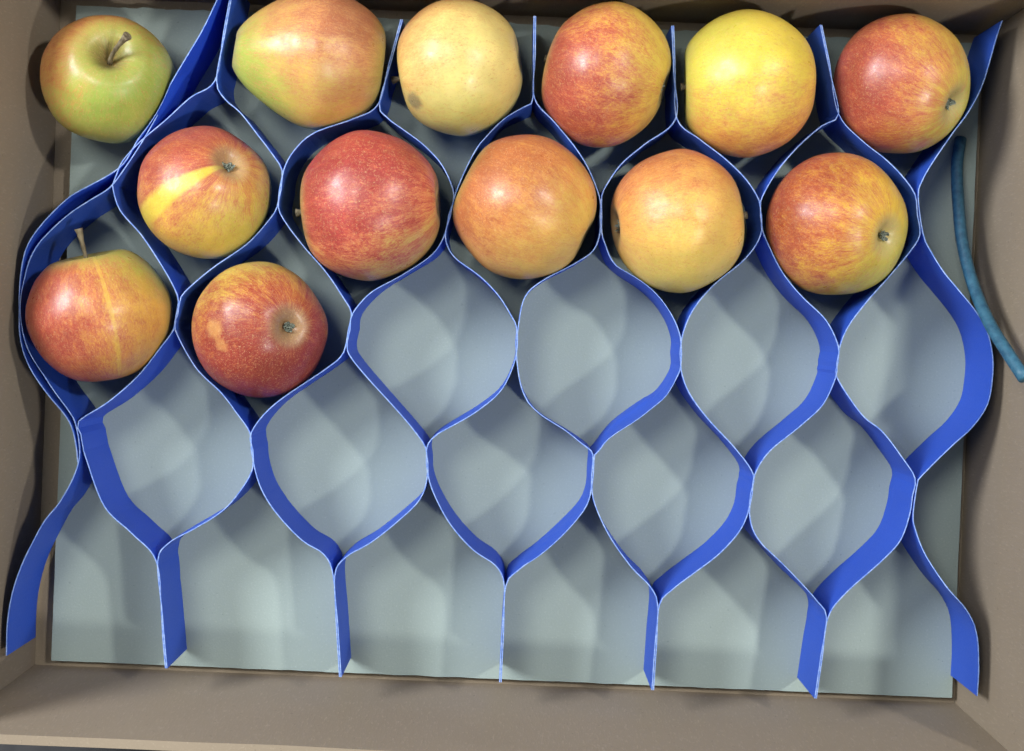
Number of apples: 13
